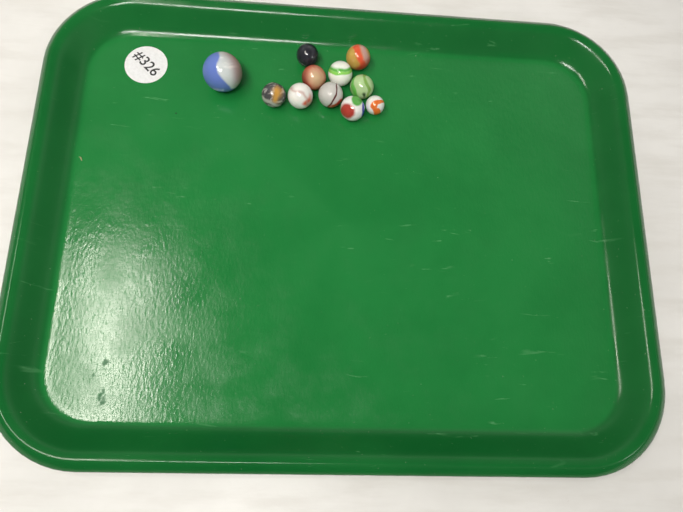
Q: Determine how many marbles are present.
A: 11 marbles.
